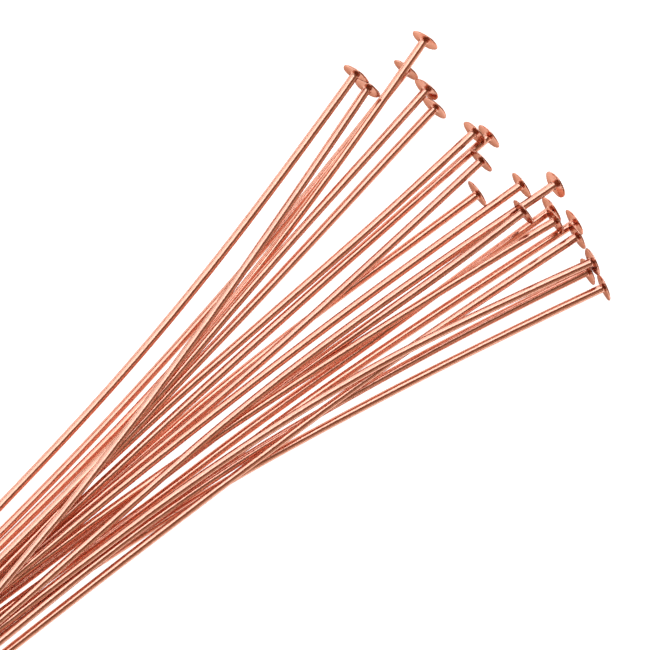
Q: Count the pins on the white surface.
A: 20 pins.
